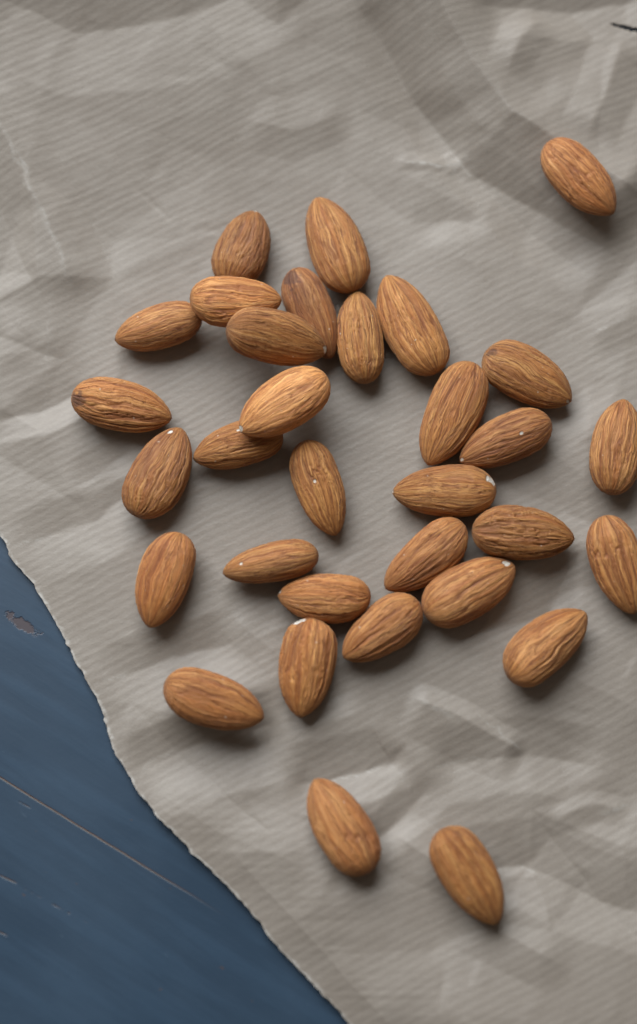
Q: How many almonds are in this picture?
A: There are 32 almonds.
